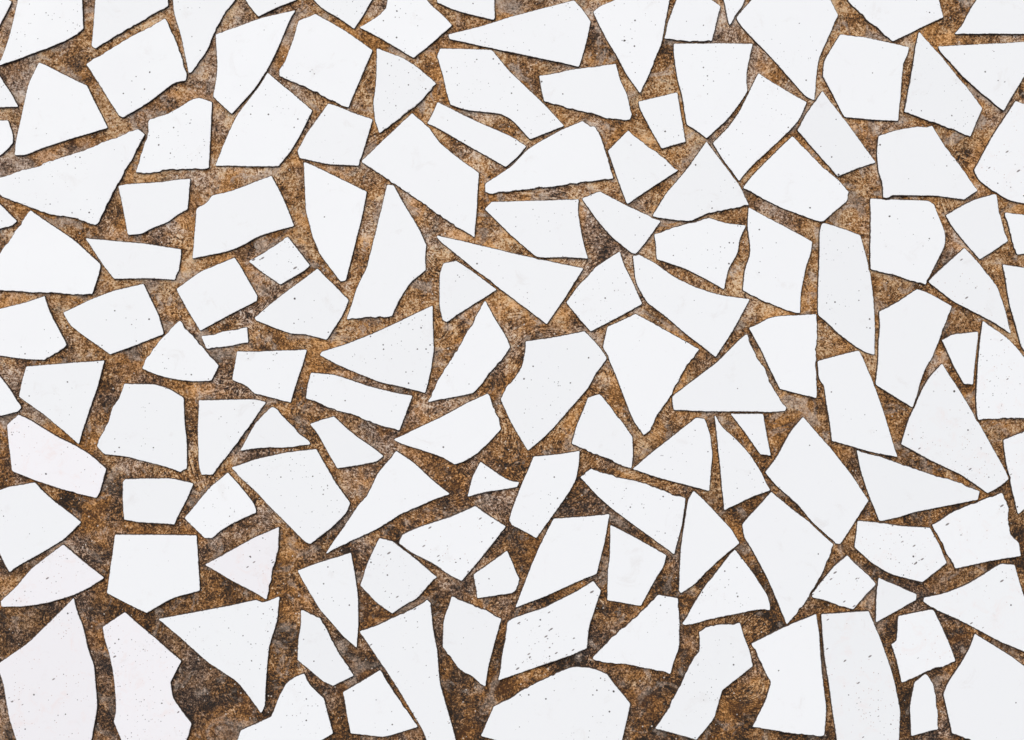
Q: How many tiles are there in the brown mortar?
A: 141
